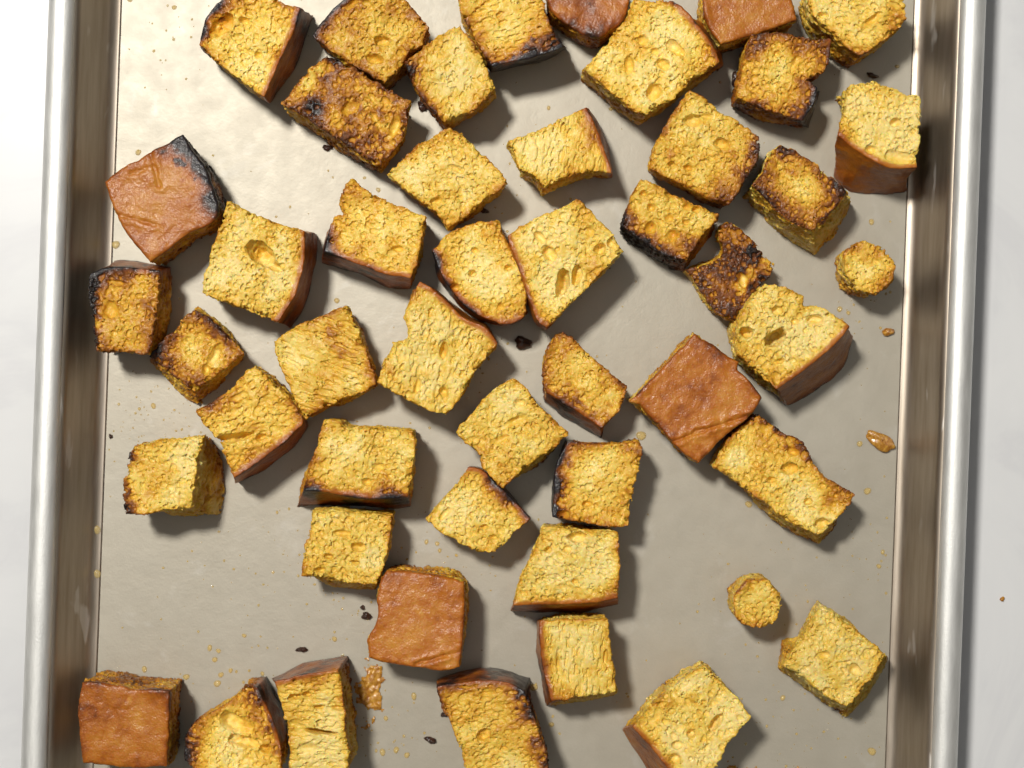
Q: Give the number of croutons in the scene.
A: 48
